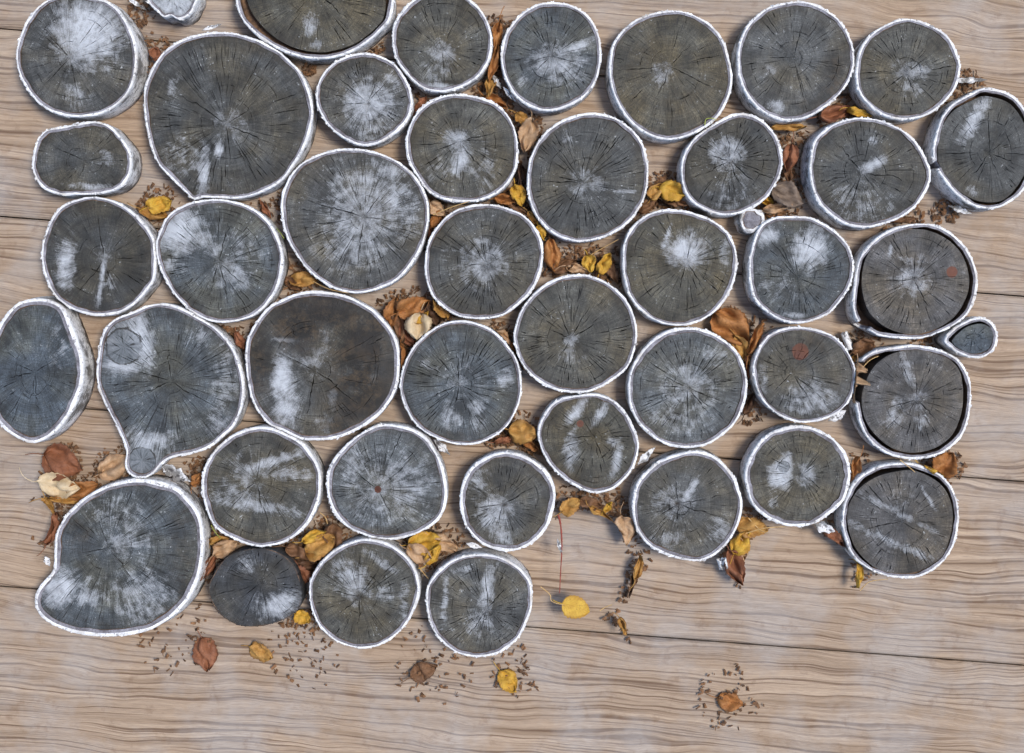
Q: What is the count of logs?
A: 43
